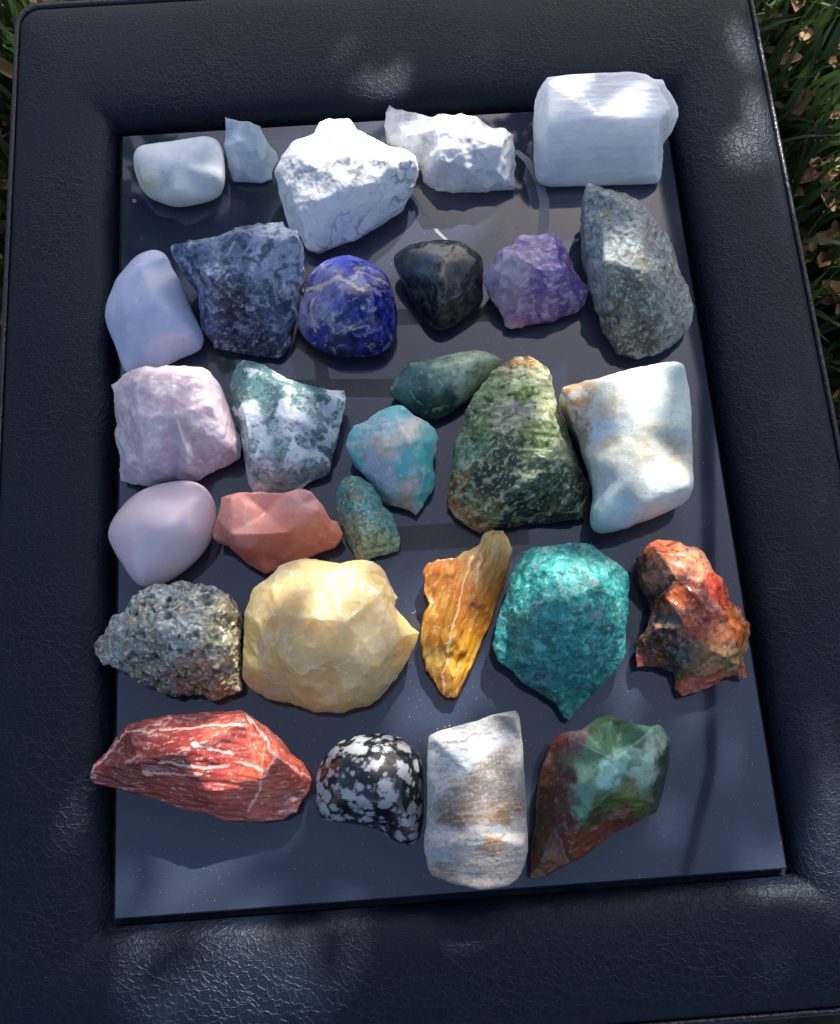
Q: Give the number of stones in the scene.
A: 29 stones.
